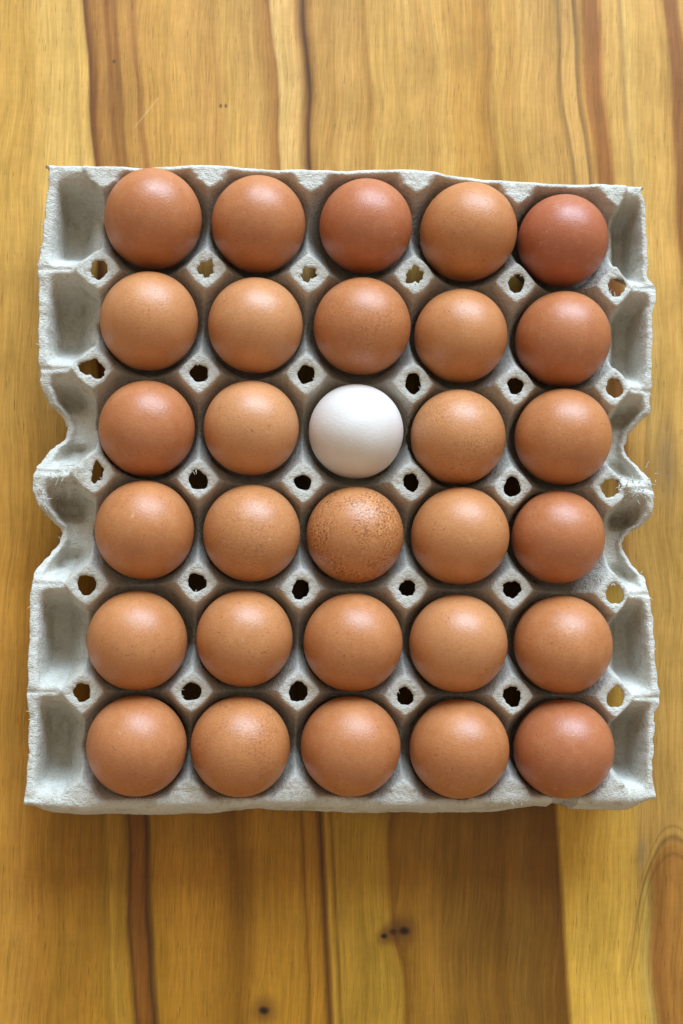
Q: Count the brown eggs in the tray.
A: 29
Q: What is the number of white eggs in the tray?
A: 1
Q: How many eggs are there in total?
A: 30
